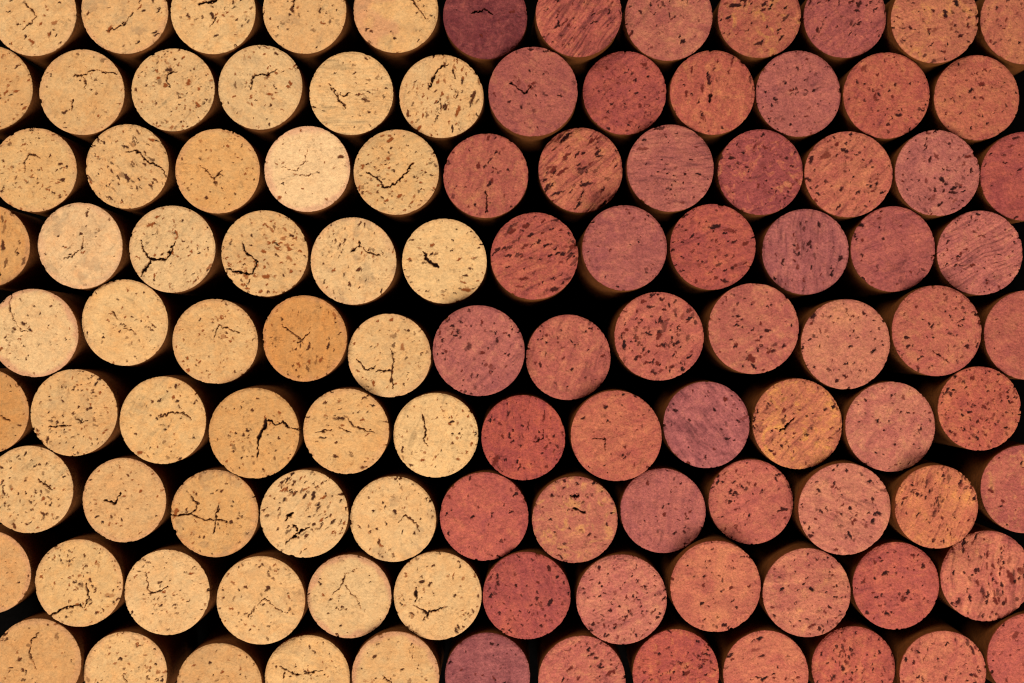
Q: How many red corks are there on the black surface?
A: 59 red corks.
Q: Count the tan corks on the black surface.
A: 49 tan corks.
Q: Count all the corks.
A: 108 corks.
